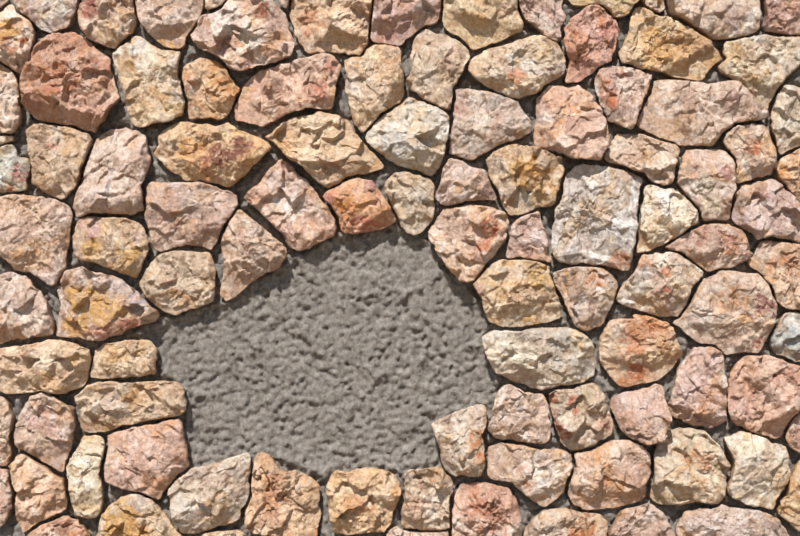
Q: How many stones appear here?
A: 102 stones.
